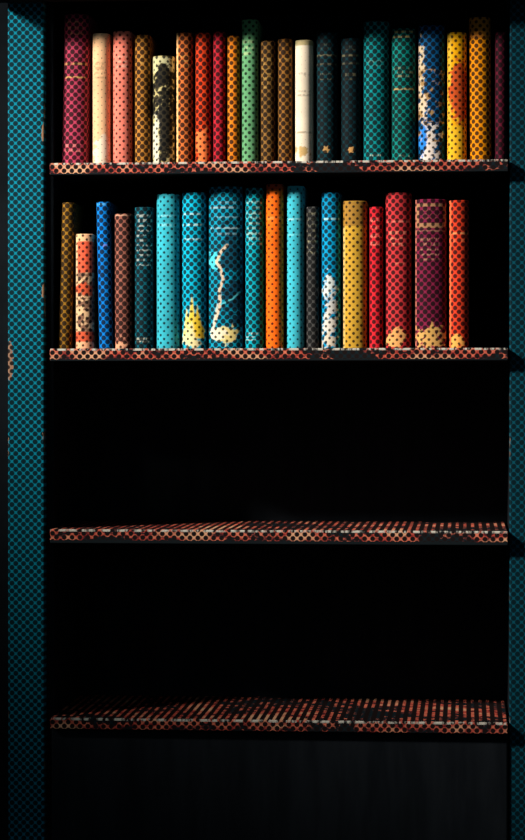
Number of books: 39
